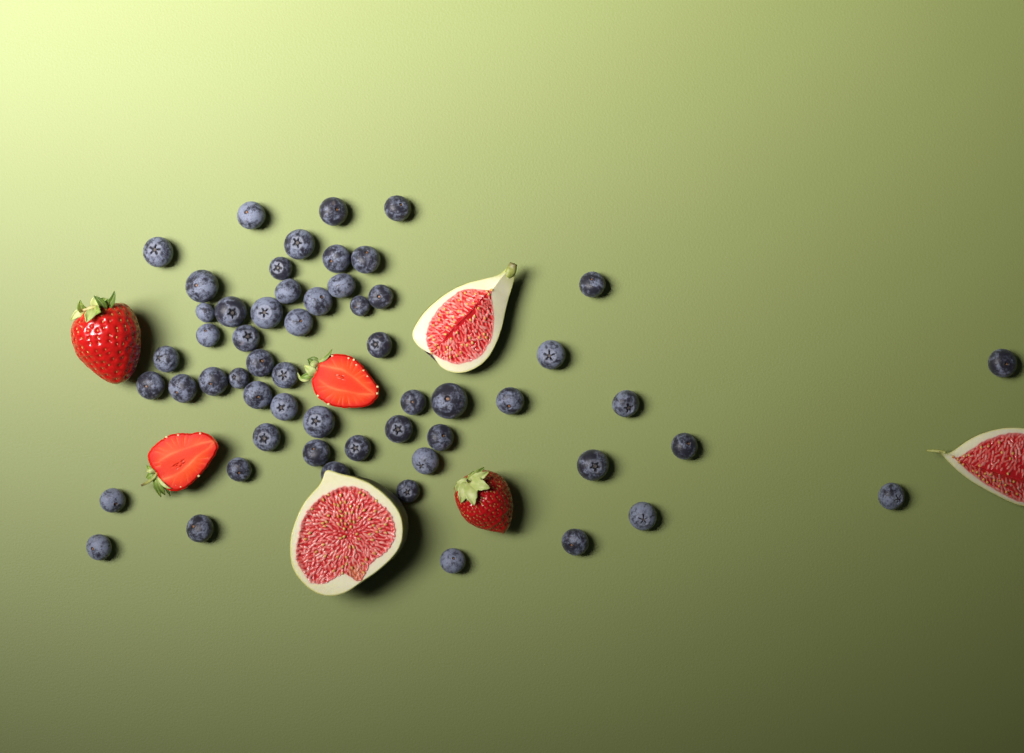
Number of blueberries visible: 56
